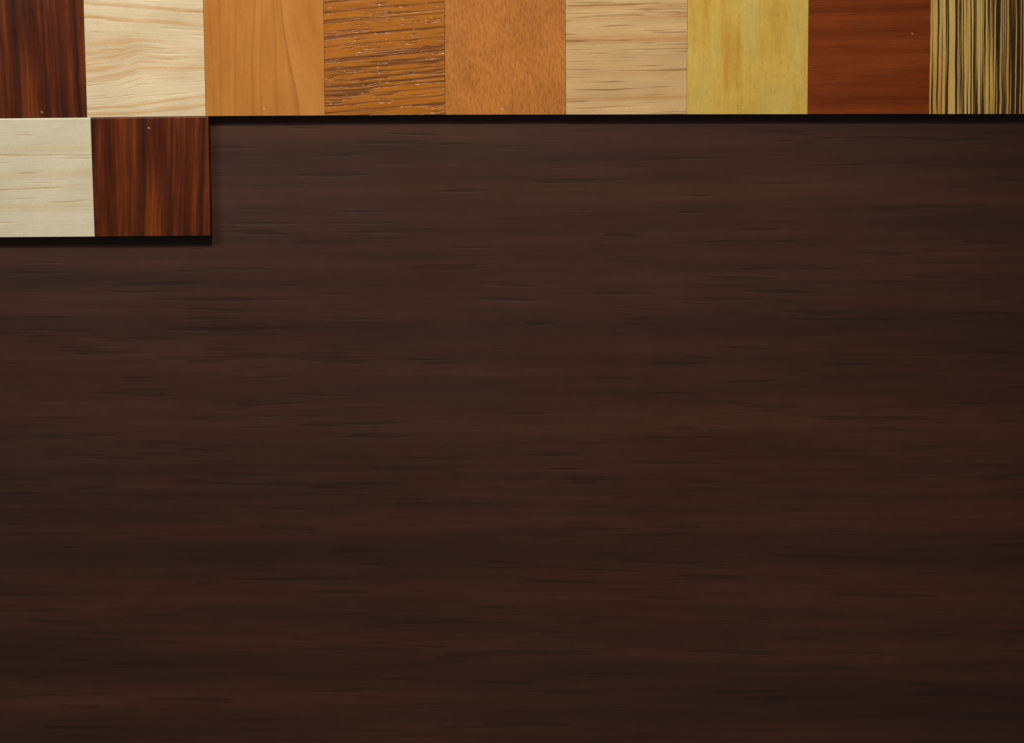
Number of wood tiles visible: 11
